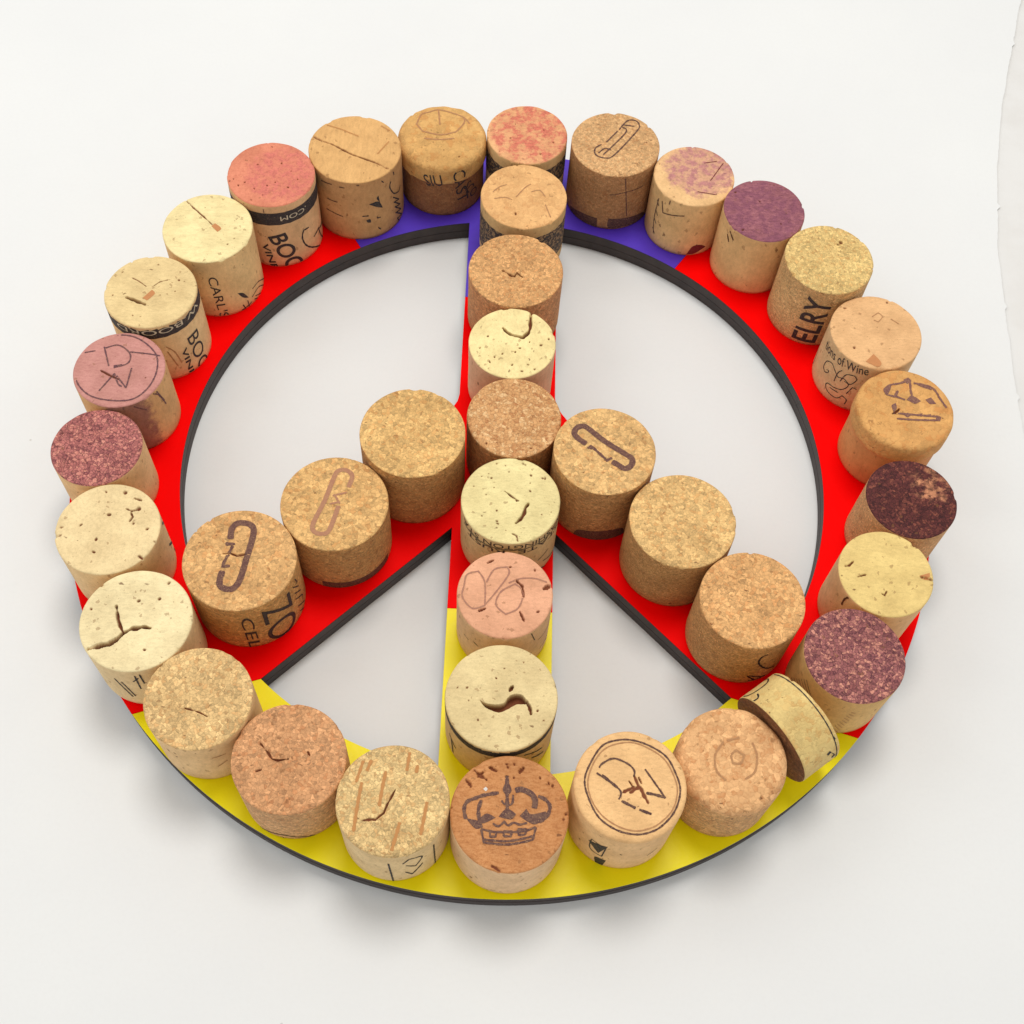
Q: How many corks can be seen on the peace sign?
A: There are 39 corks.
